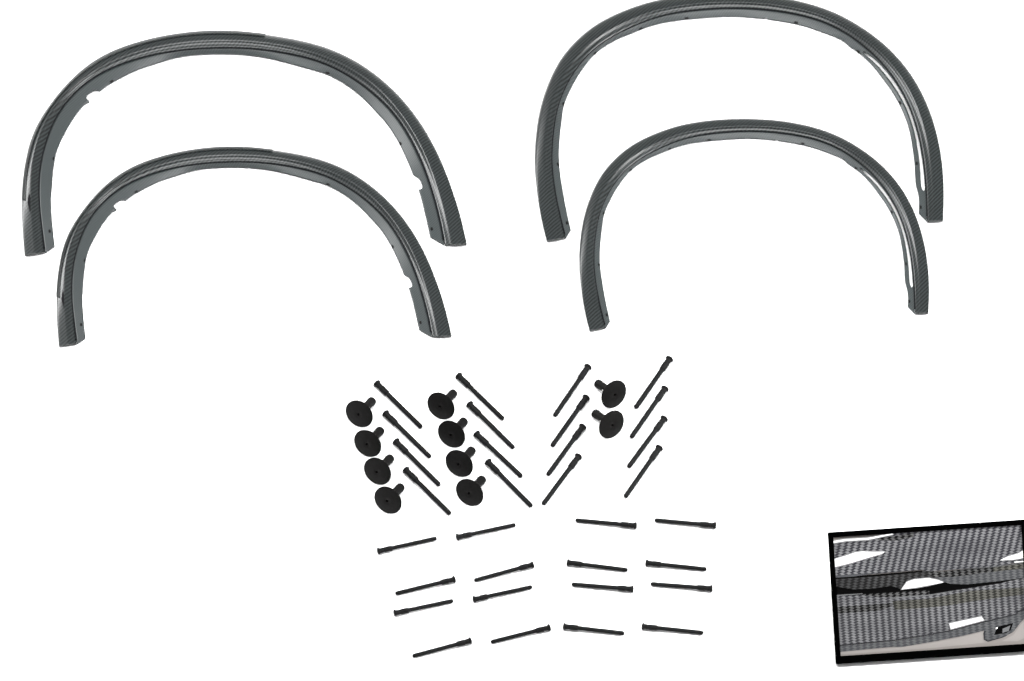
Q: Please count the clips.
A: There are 10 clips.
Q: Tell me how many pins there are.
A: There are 32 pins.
